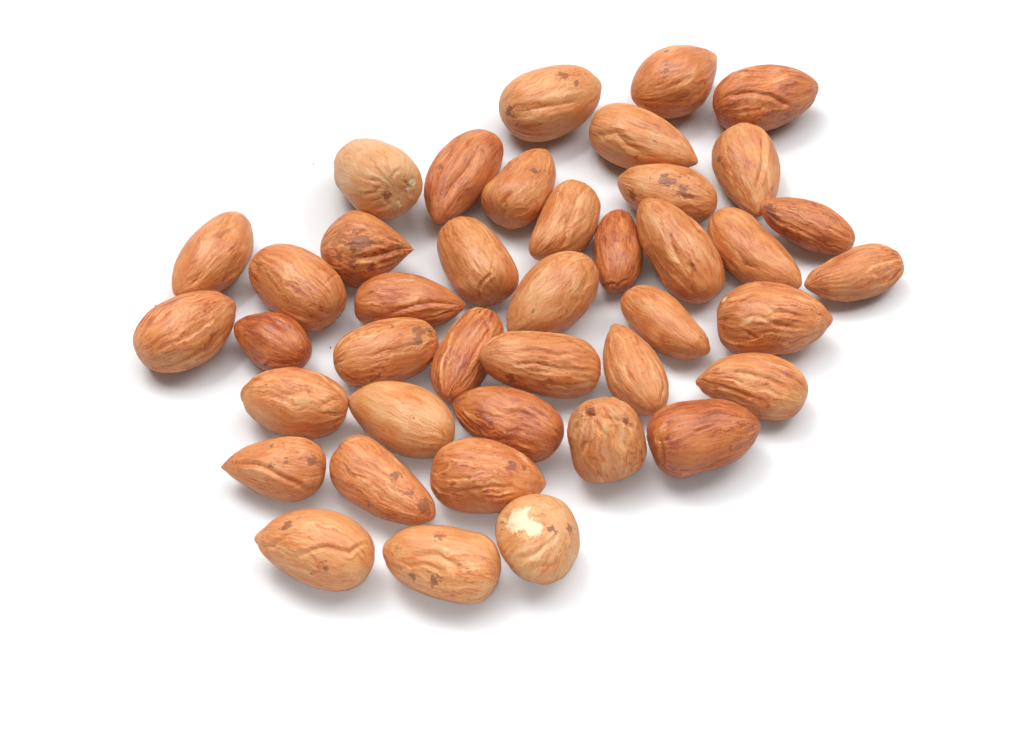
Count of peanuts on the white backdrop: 41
